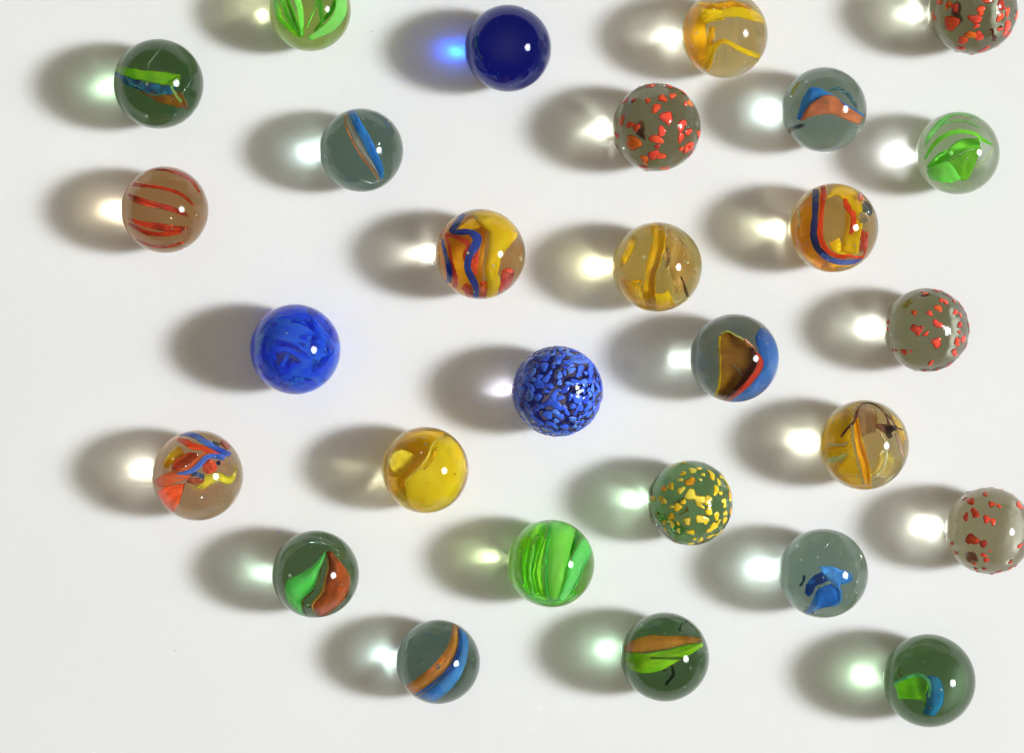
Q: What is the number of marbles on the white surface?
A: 28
